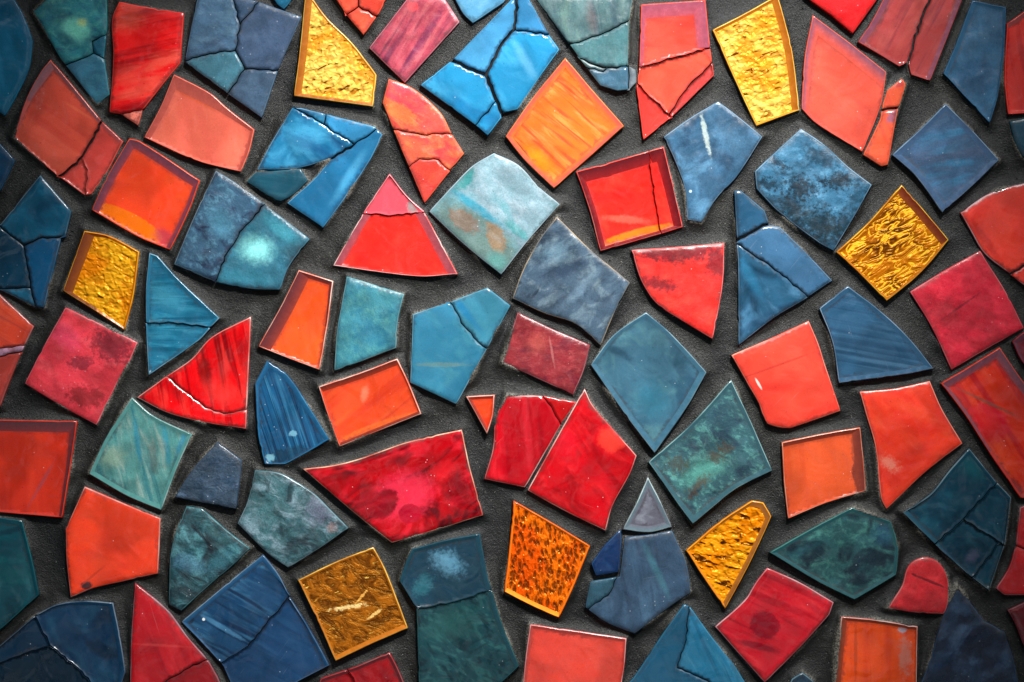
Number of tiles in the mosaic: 94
